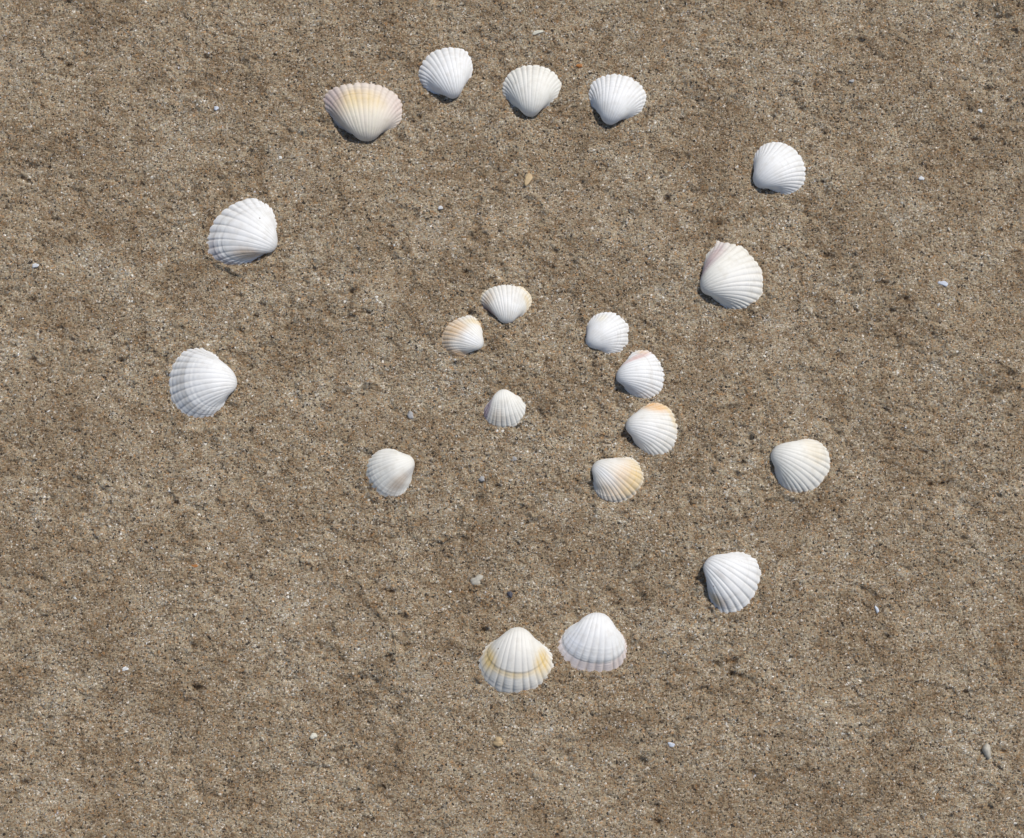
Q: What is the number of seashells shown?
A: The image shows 20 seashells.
